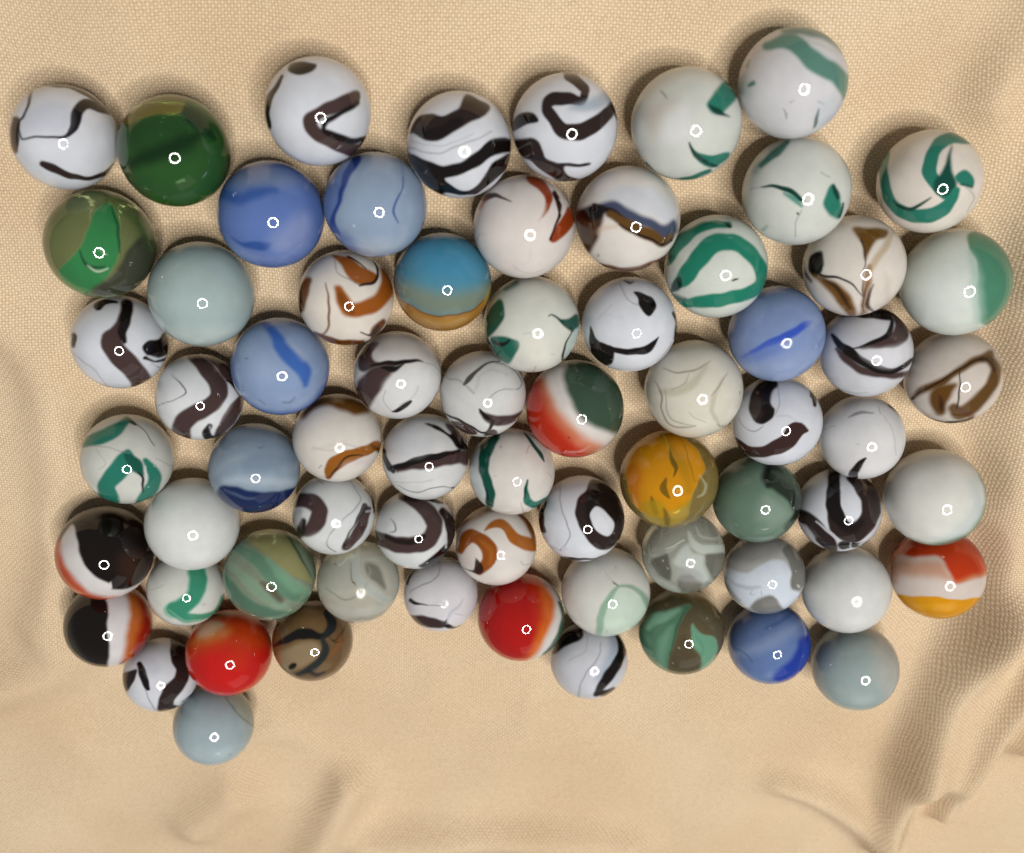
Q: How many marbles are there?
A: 68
